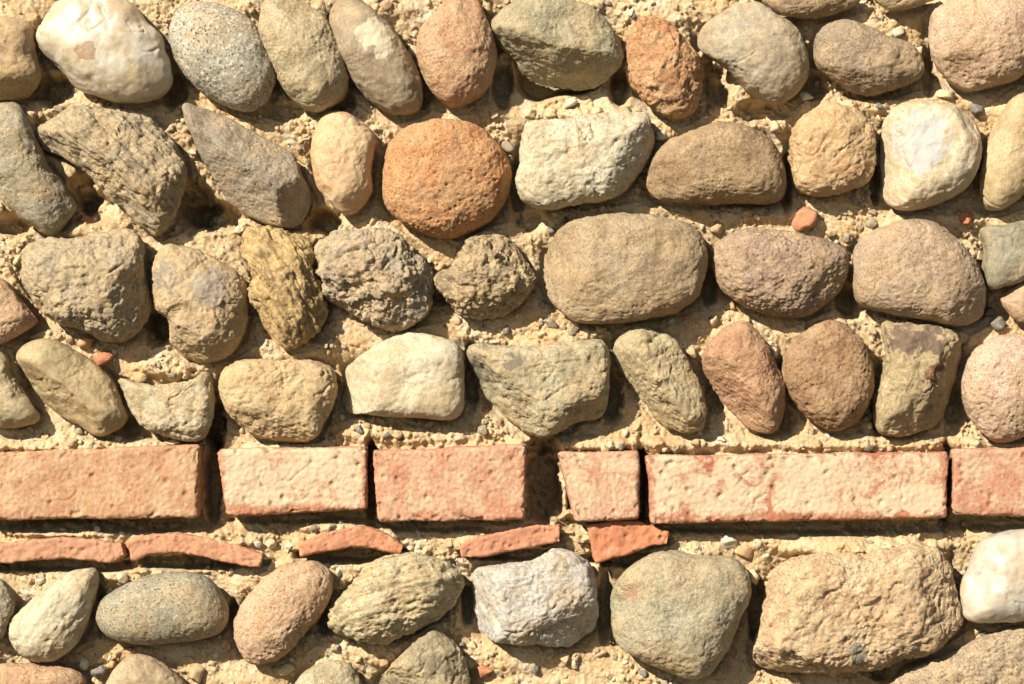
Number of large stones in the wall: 59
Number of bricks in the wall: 6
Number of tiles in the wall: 5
